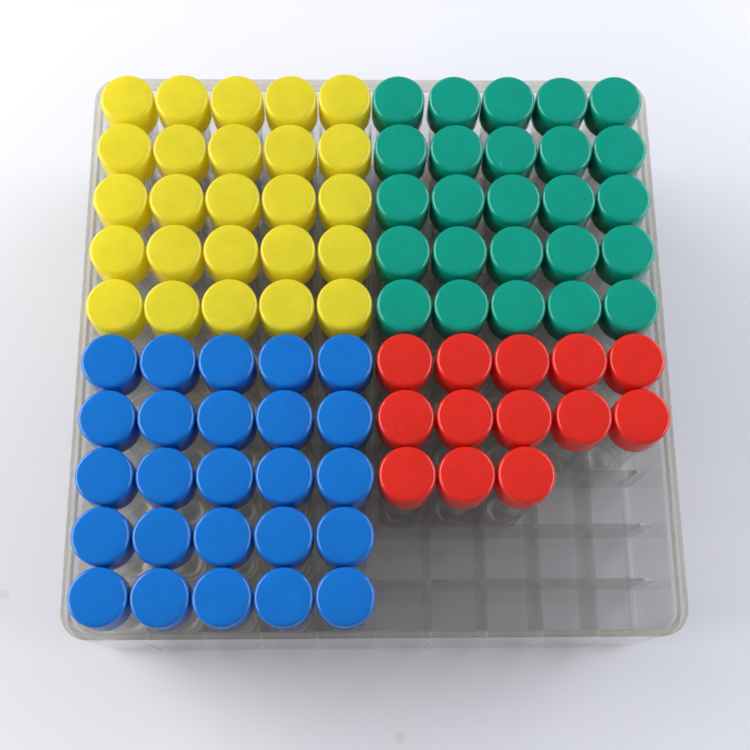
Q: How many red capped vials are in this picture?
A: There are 13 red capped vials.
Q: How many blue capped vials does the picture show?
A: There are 25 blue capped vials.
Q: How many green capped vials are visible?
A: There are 25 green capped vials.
